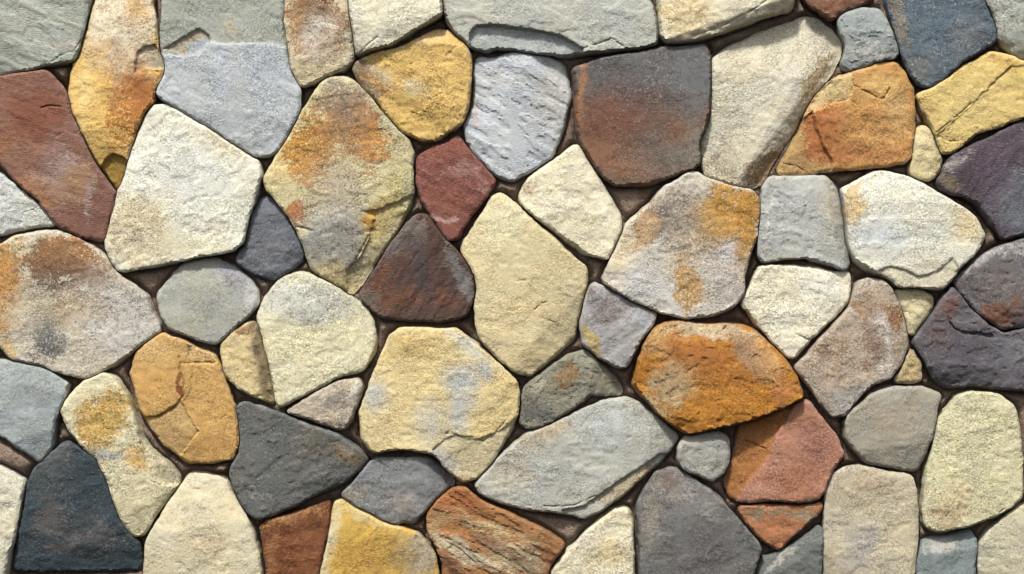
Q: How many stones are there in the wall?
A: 69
